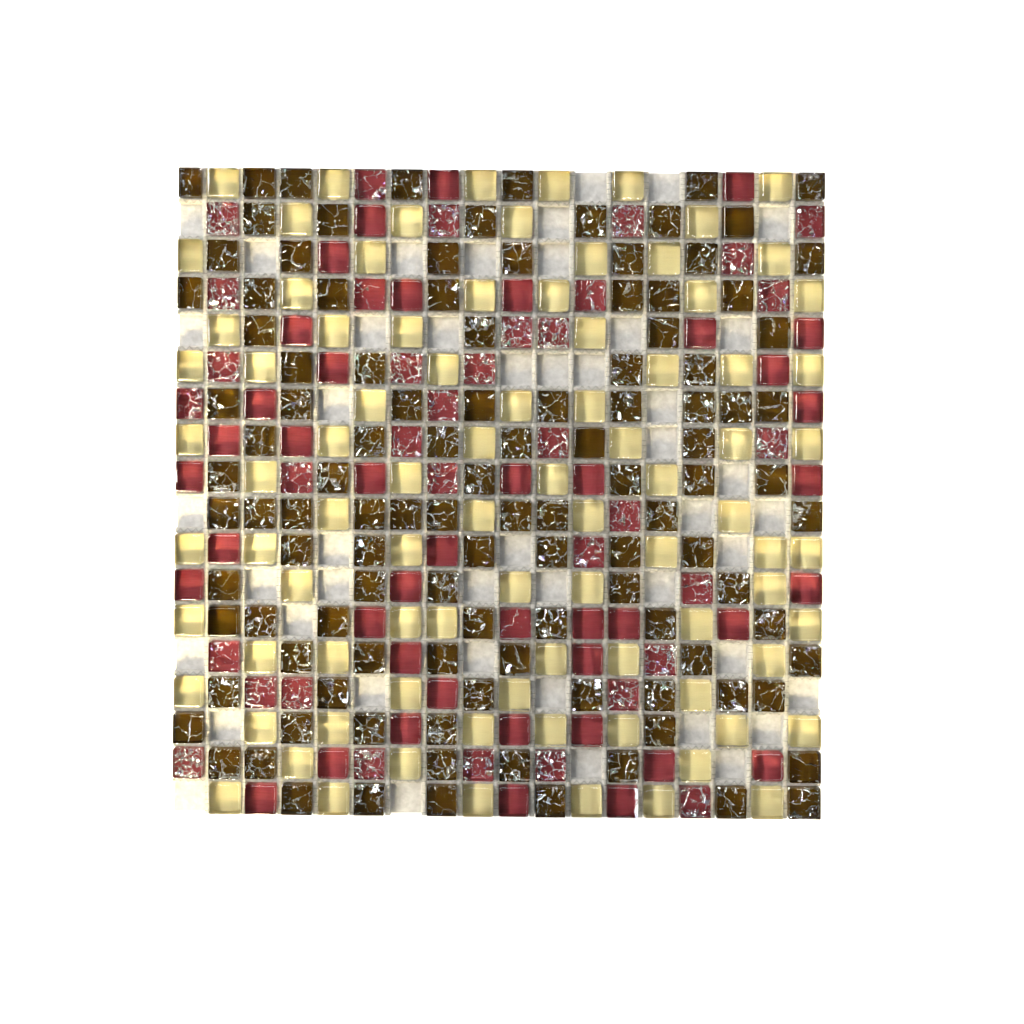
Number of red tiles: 77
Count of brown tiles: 114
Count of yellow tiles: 87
